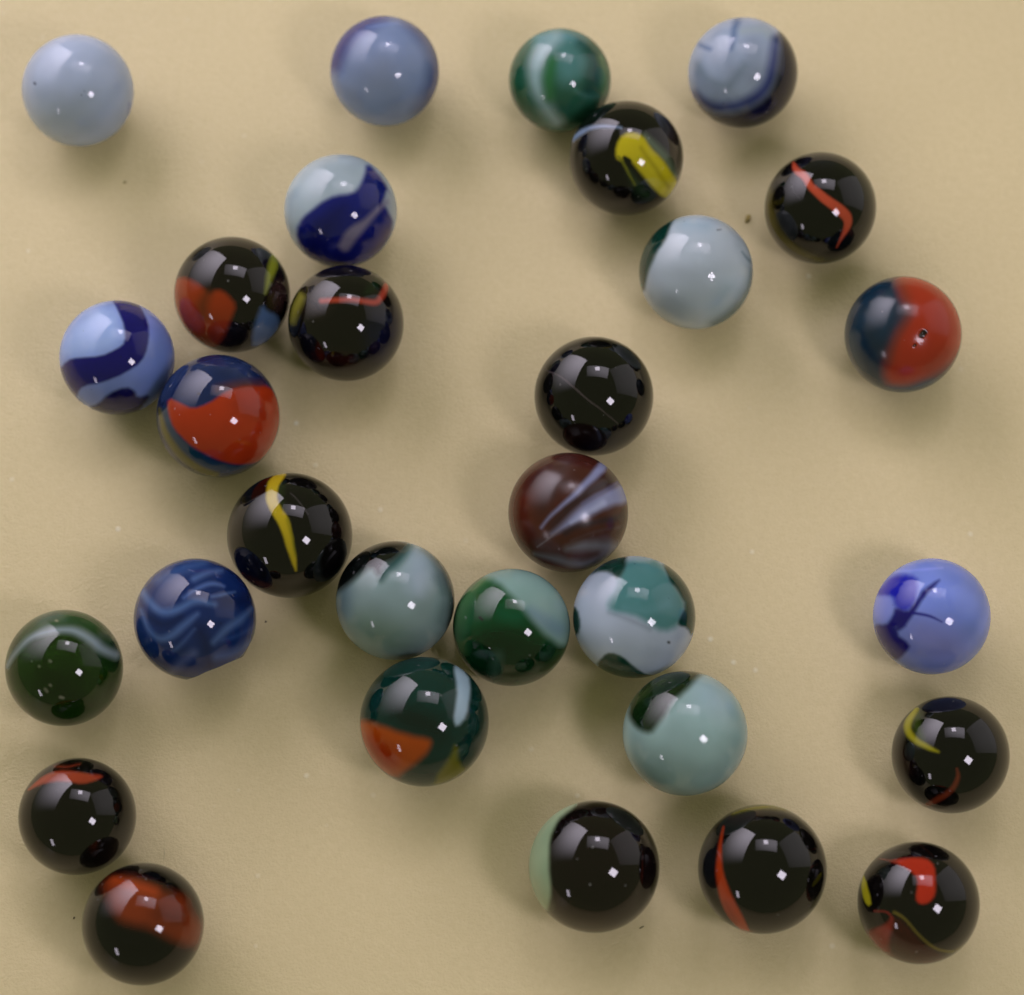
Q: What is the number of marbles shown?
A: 30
